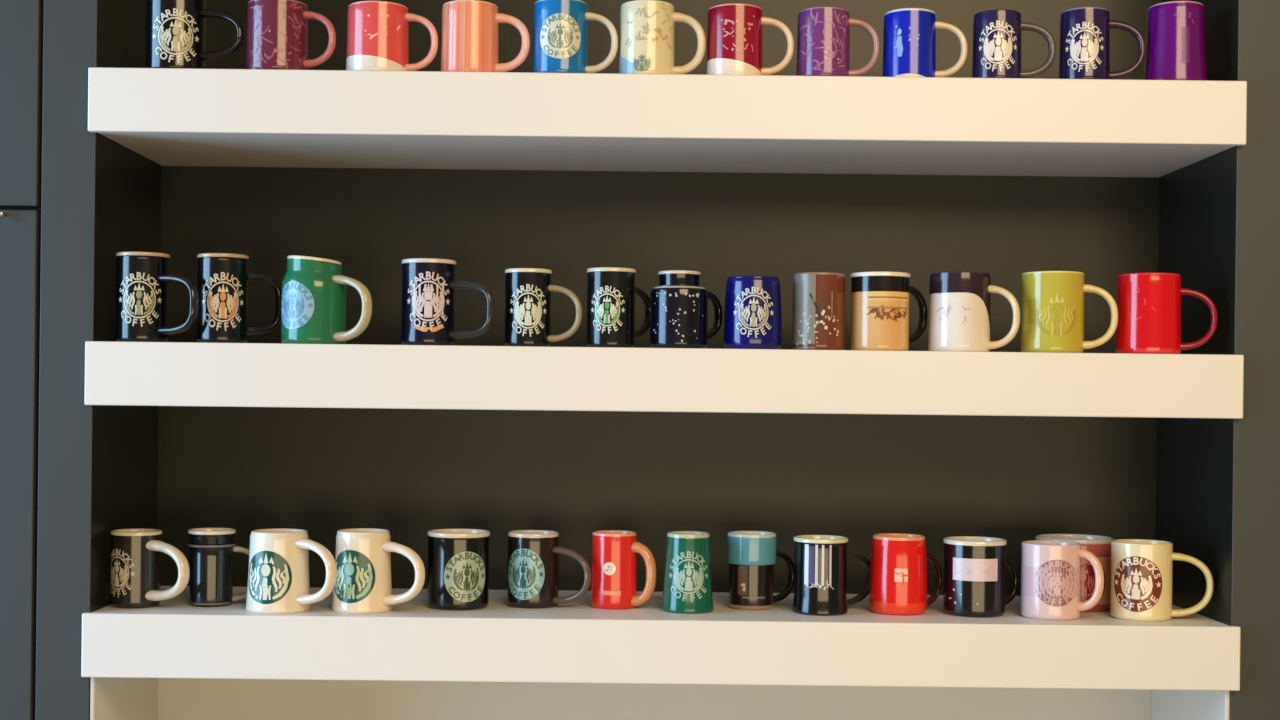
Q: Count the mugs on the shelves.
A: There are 40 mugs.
